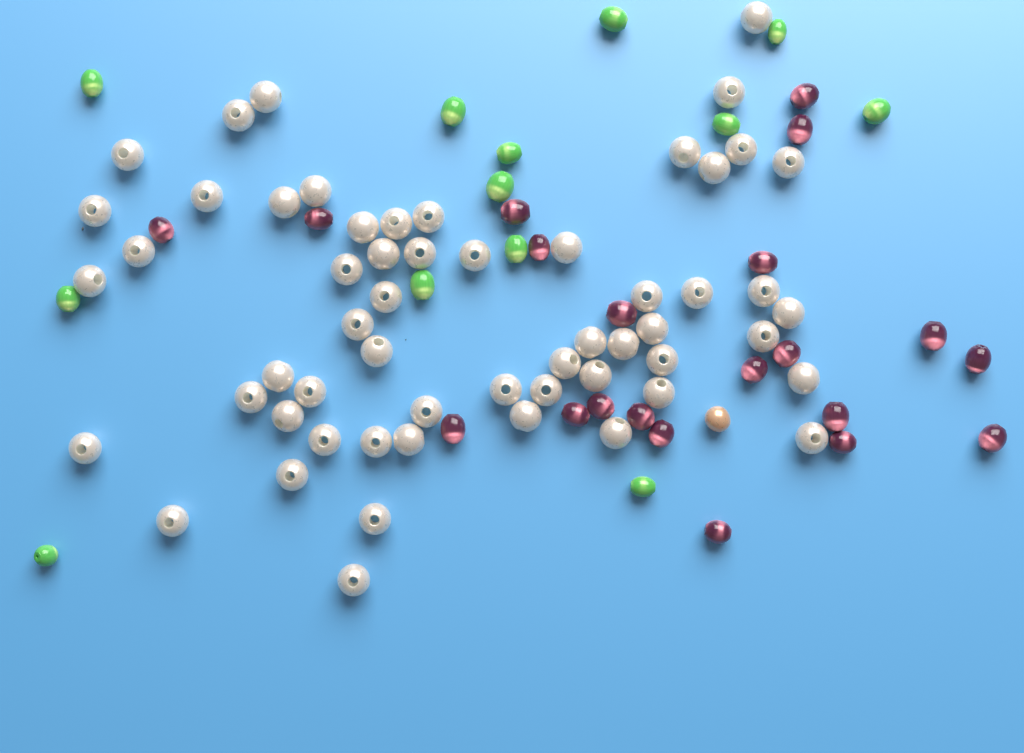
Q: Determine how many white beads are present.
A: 57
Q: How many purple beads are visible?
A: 21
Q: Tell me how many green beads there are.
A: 13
